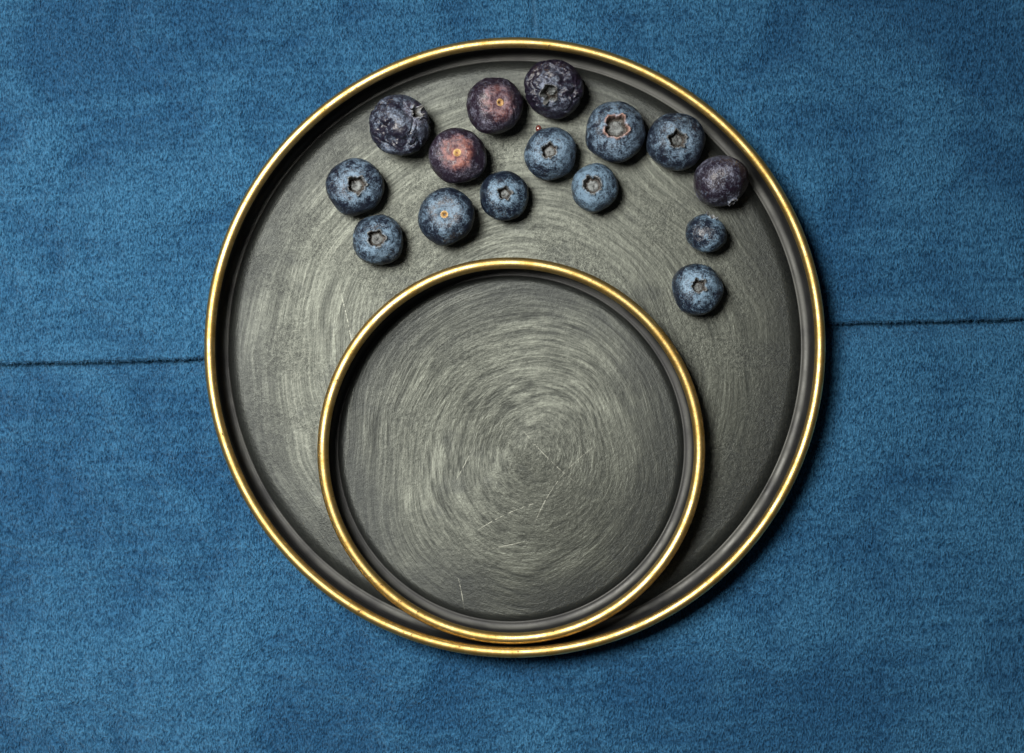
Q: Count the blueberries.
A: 15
